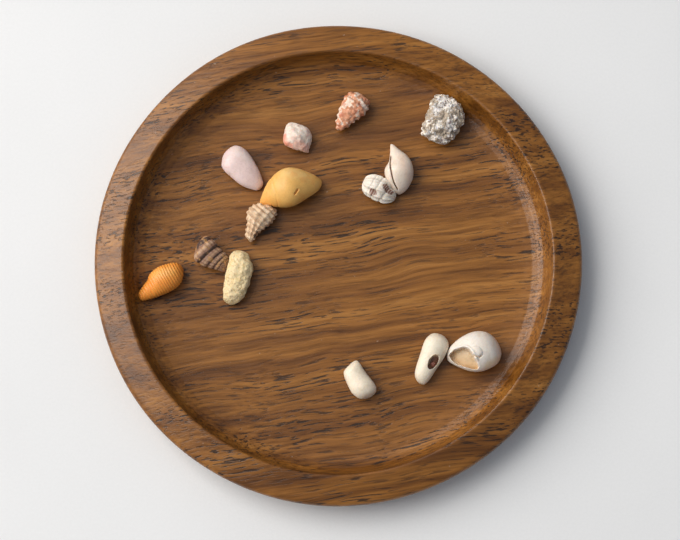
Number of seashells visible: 14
